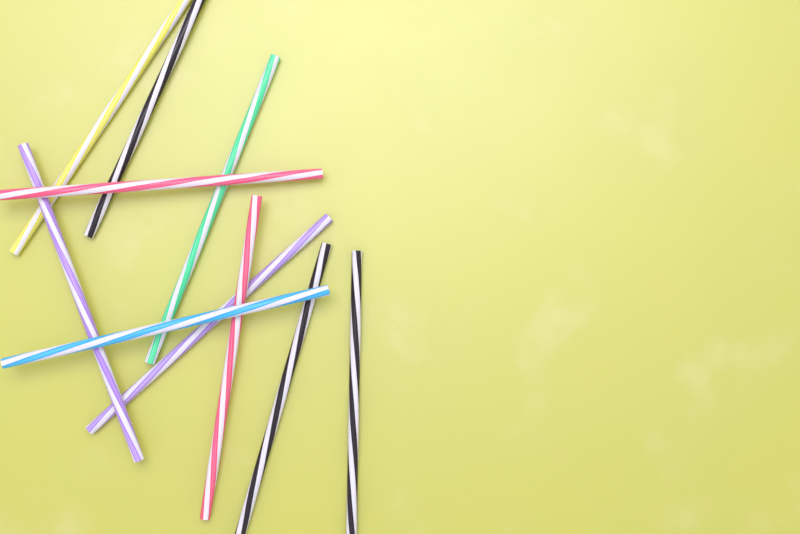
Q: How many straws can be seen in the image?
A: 10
